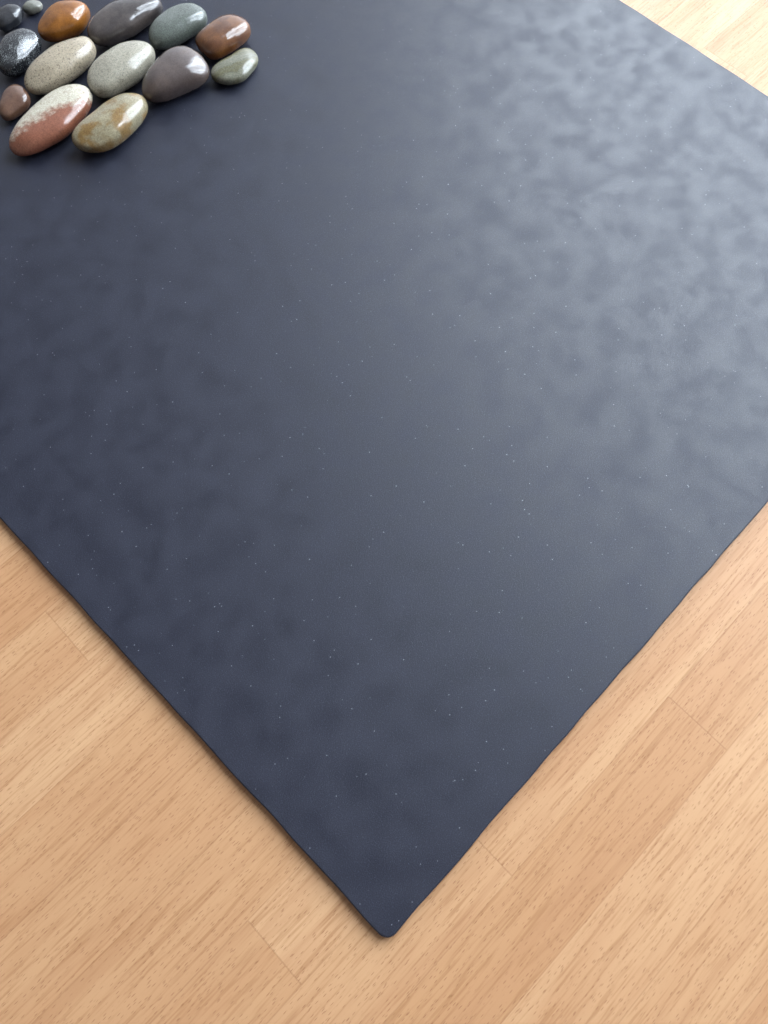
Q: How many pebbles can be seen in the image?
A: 14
